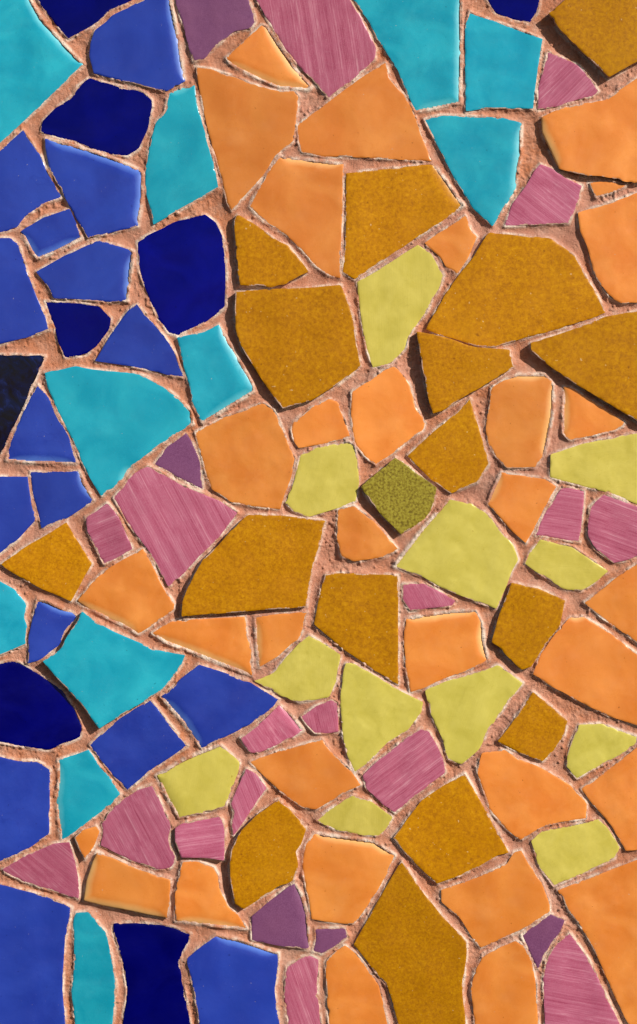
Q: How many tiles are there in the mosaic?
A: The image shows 118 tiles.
